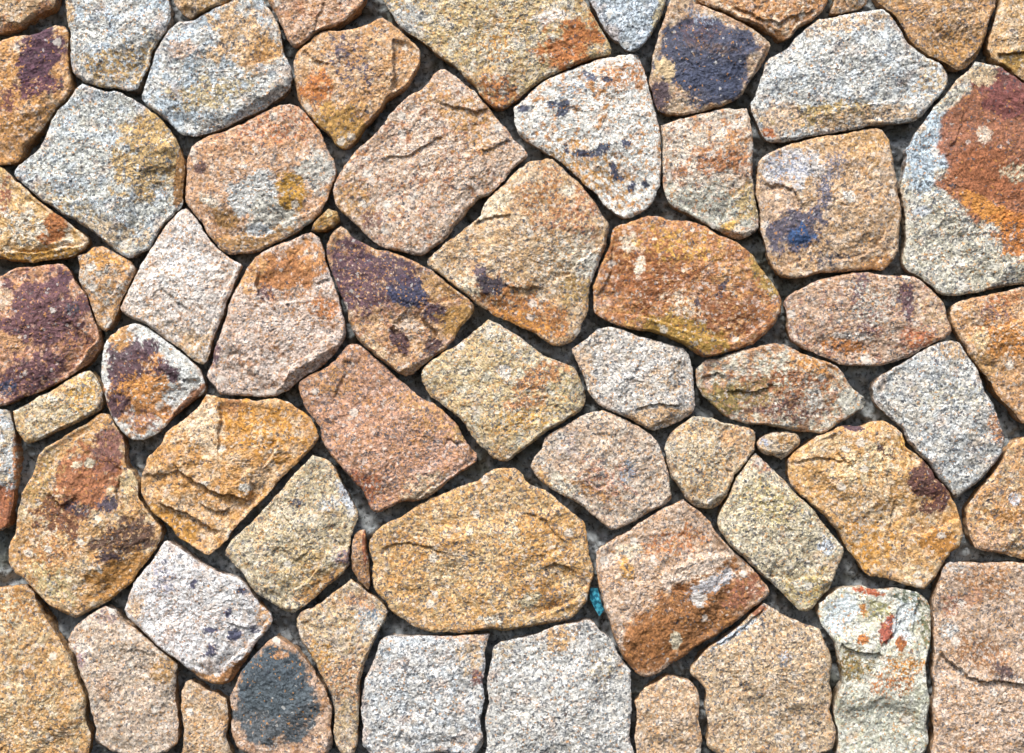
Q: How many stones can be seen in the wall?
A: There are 65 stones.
